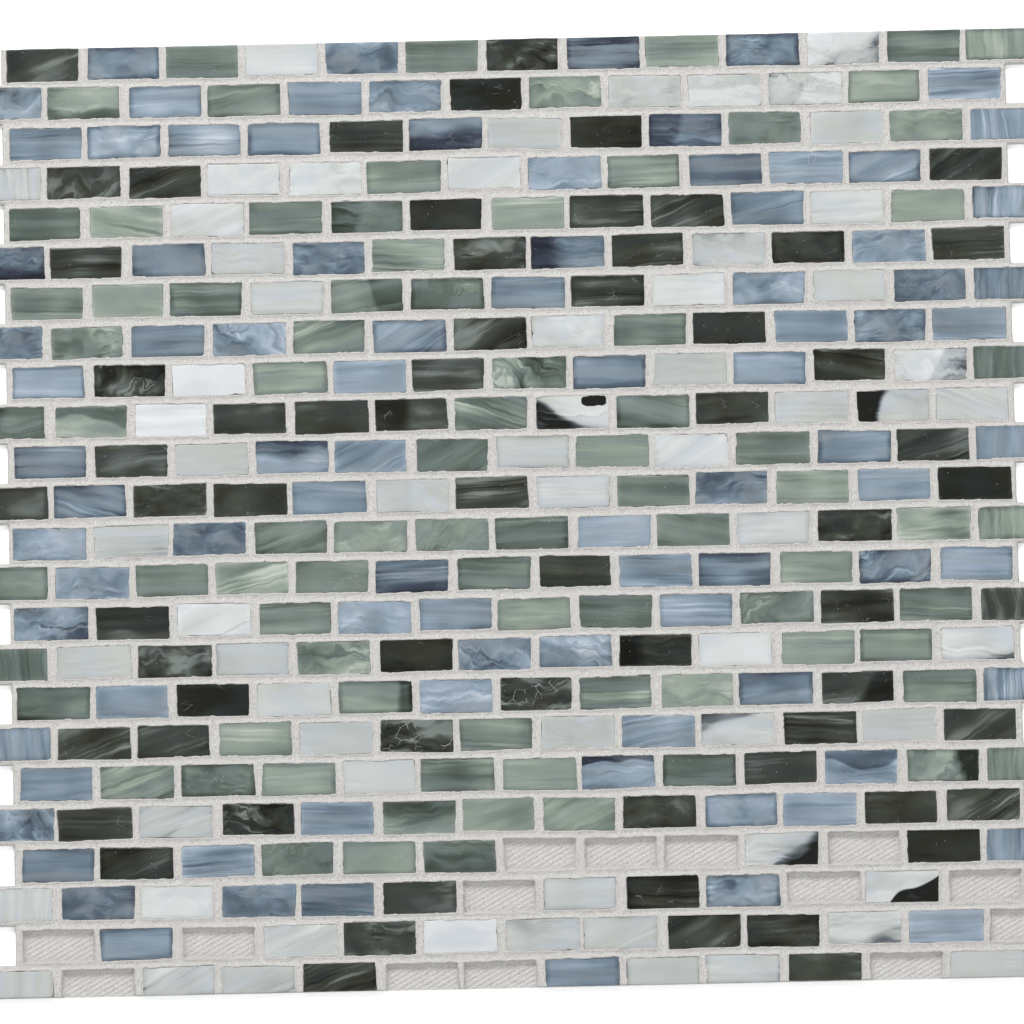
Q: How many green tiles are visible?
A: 83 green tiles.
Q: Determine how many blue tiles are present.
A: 89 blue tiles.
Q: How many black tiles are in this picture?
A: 64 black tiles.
